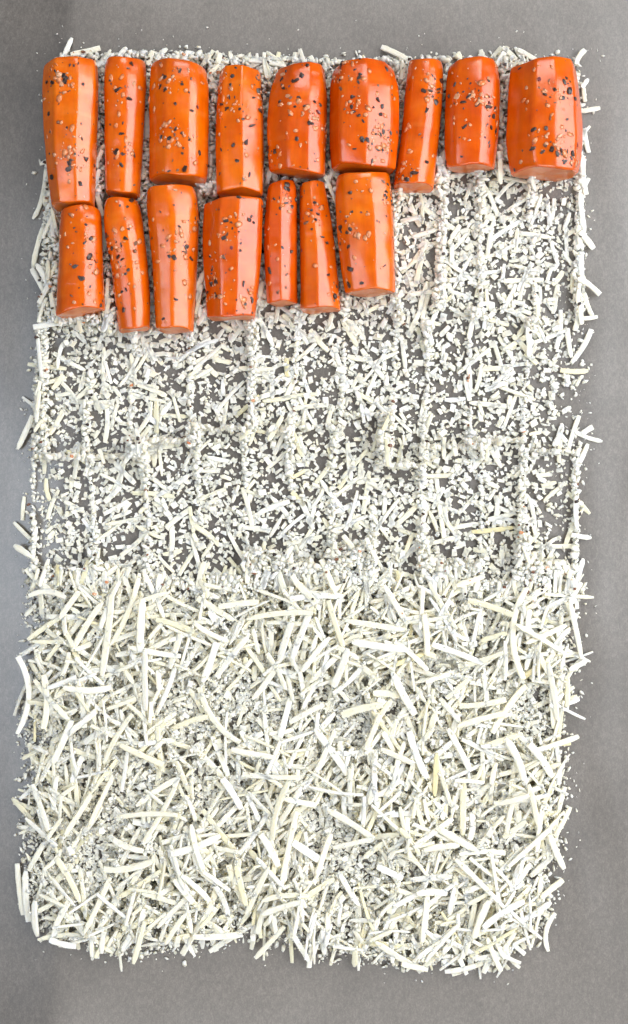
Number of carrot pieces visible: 16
